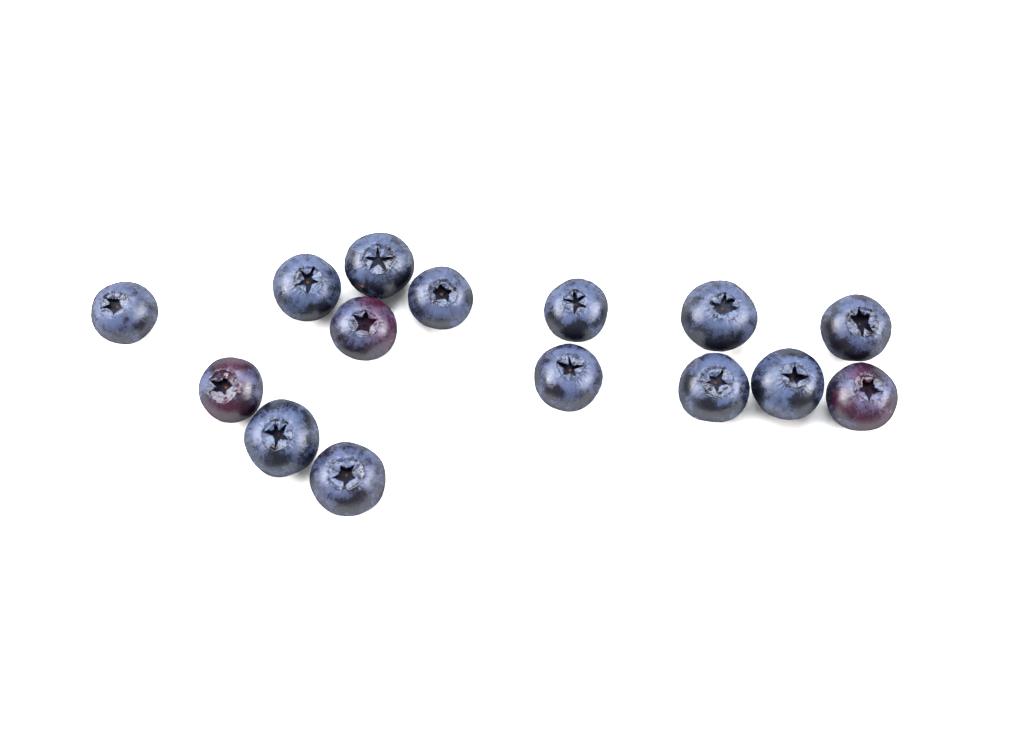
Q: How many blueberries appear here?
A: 15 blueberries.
